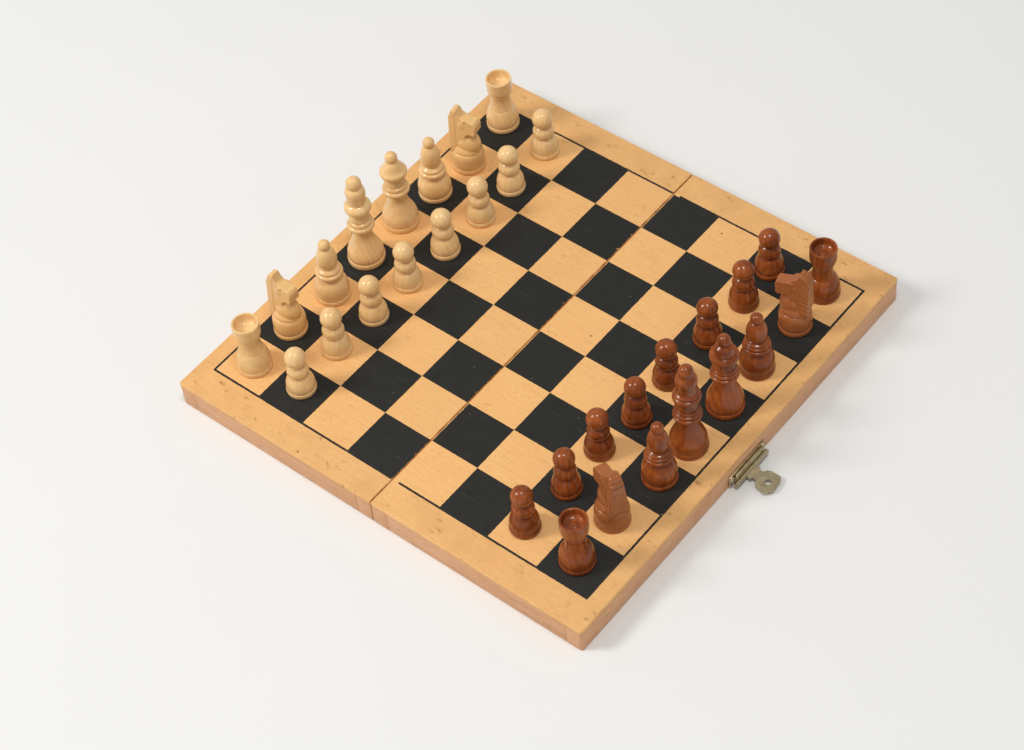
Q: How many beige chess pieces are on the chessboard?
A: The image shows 16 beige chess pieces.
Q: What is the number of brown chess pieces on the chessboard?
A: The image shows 16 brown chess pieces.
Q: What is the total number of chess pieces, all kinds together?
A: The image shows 32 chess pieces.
